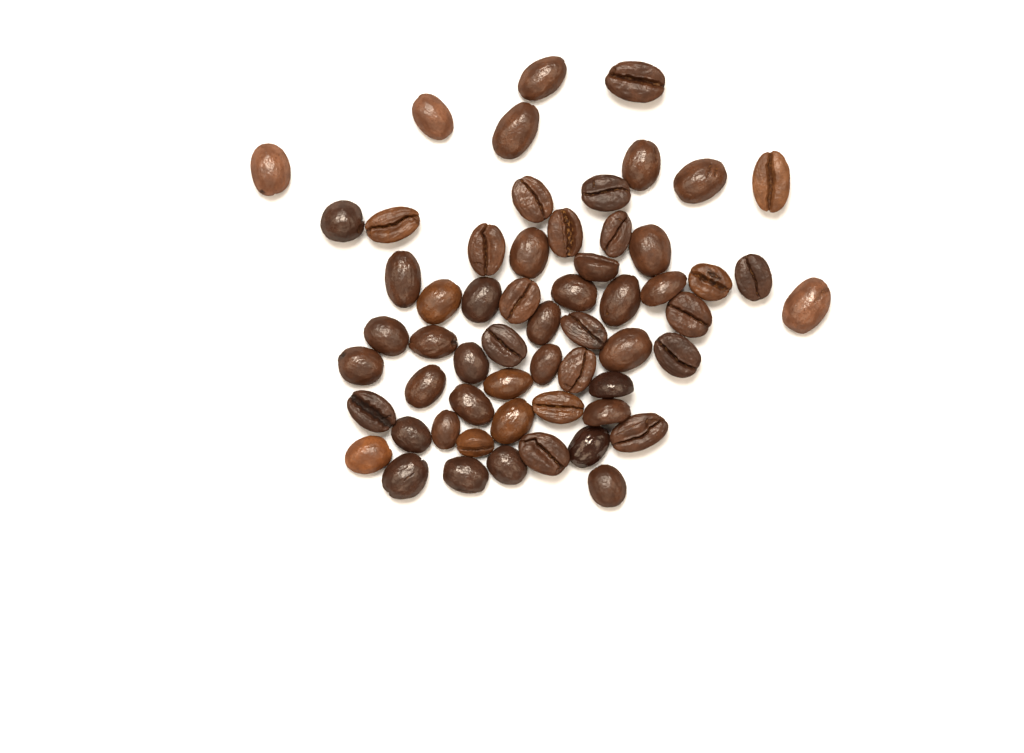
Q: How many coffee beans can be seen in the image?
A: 59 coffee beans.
